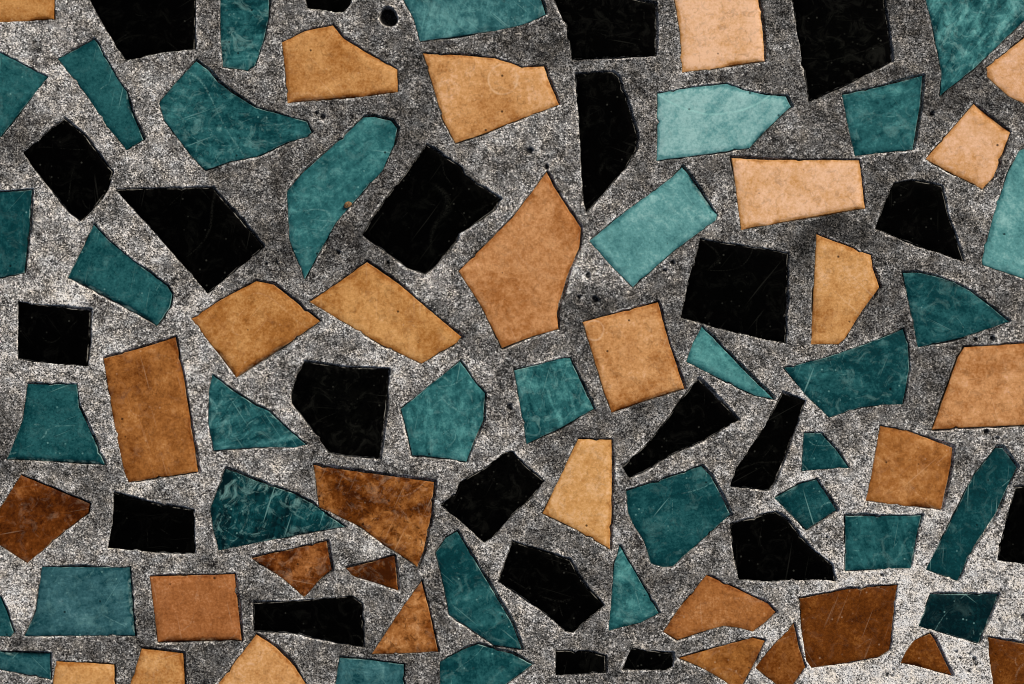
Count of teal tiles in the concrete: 34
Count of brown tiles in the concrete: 31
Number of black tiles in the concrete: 22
